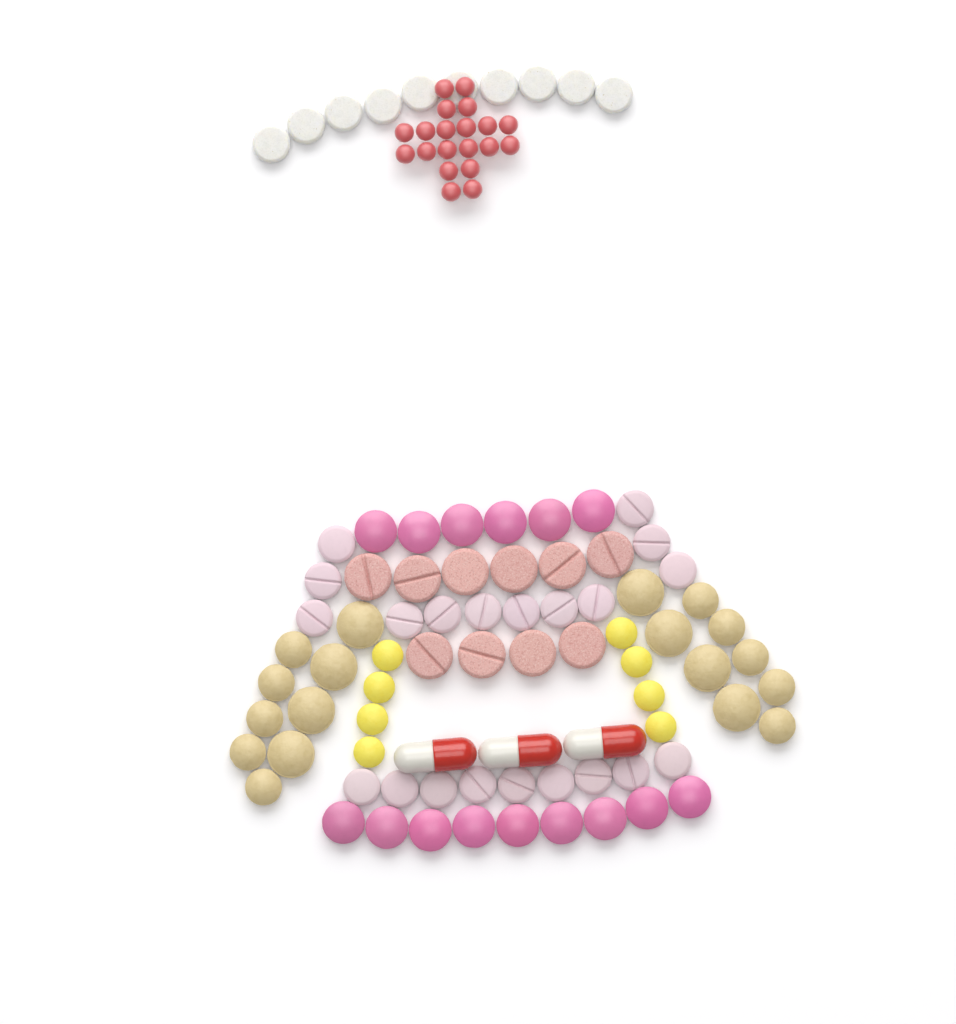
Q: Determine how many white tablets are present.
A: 10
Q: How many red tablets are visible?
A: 20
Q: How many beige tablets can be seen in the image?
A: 18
